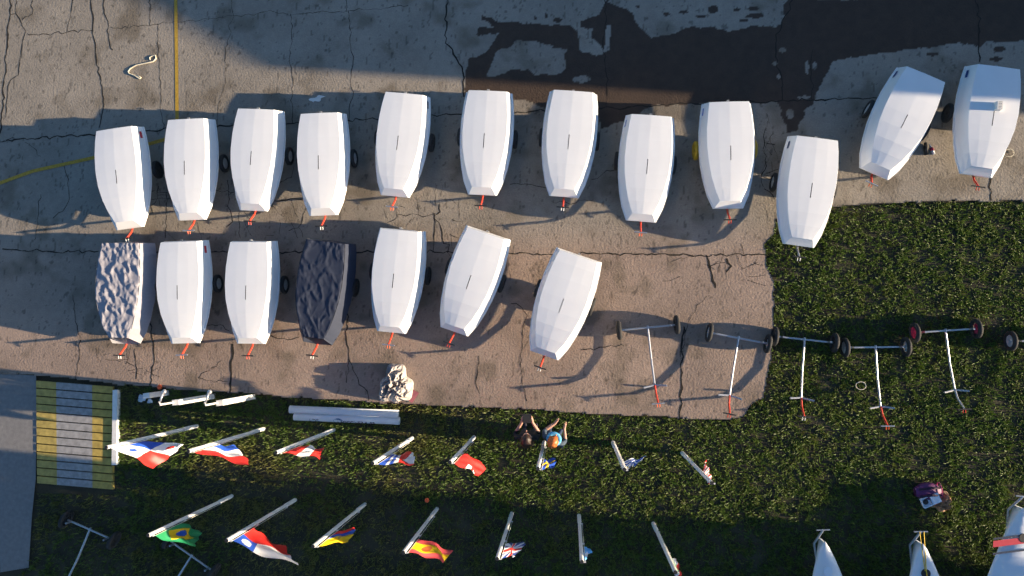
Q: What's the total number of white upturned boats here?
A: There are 17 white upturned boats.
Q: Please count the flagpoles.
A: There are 15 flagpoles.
